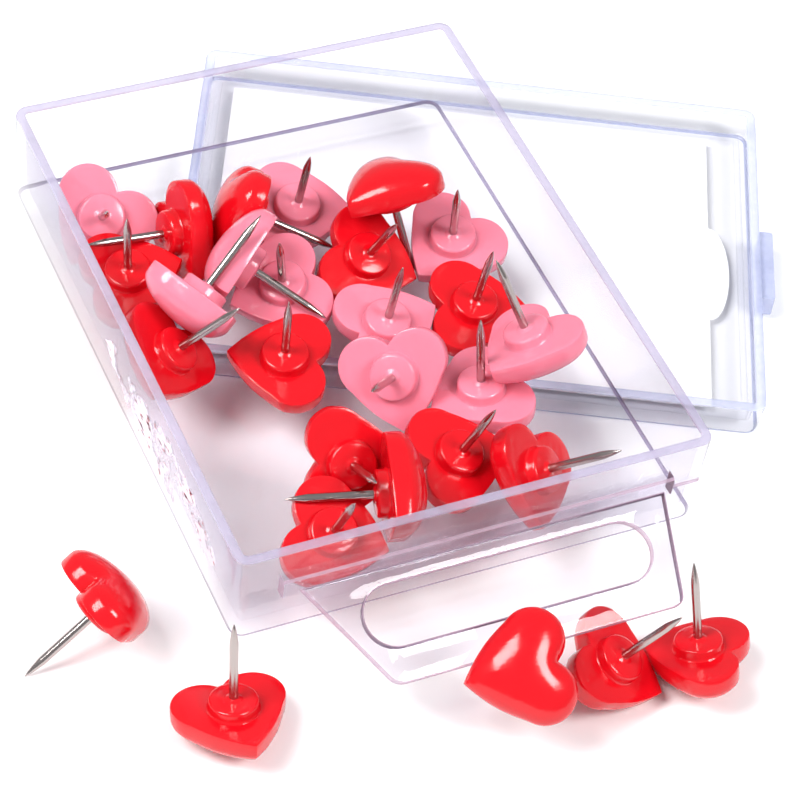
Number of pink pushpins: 10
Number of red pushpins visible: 18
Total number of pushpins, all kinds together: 28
